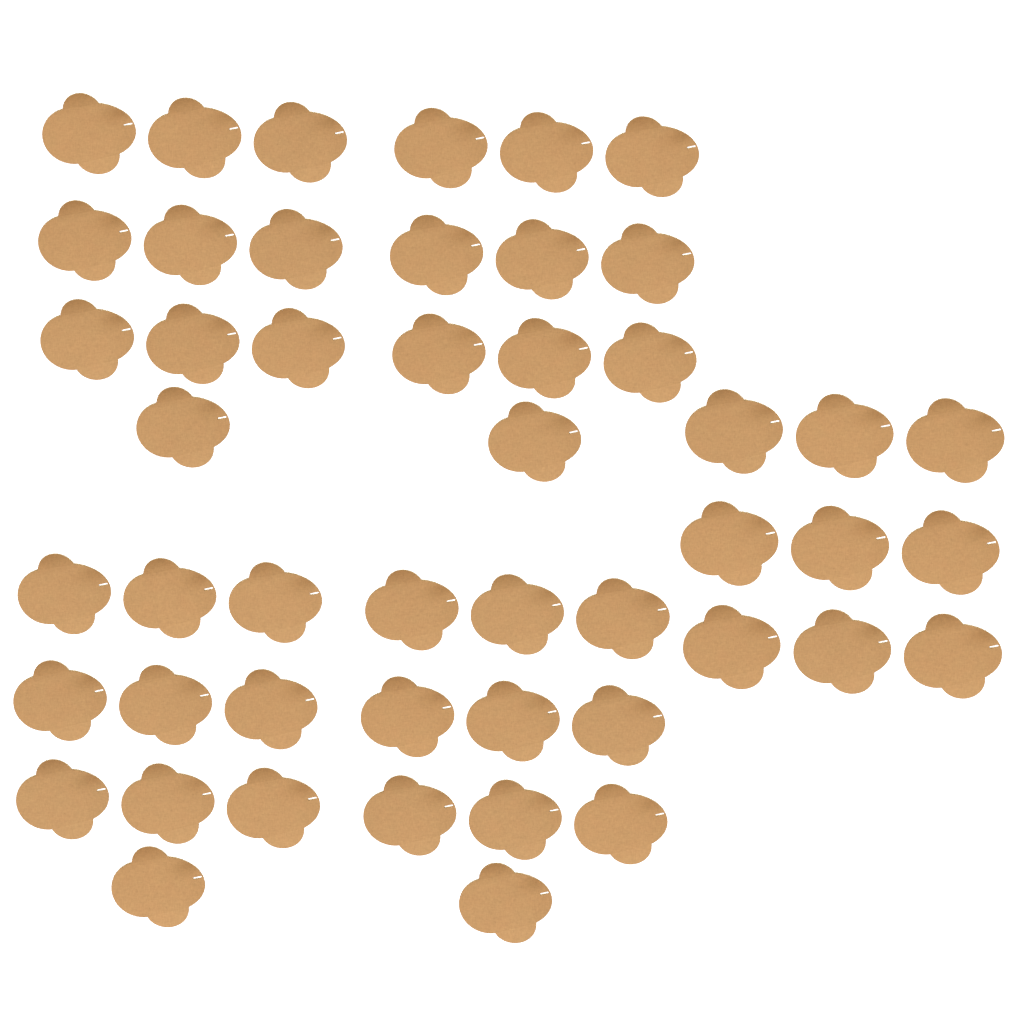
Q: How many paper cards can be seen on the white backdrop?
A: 49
